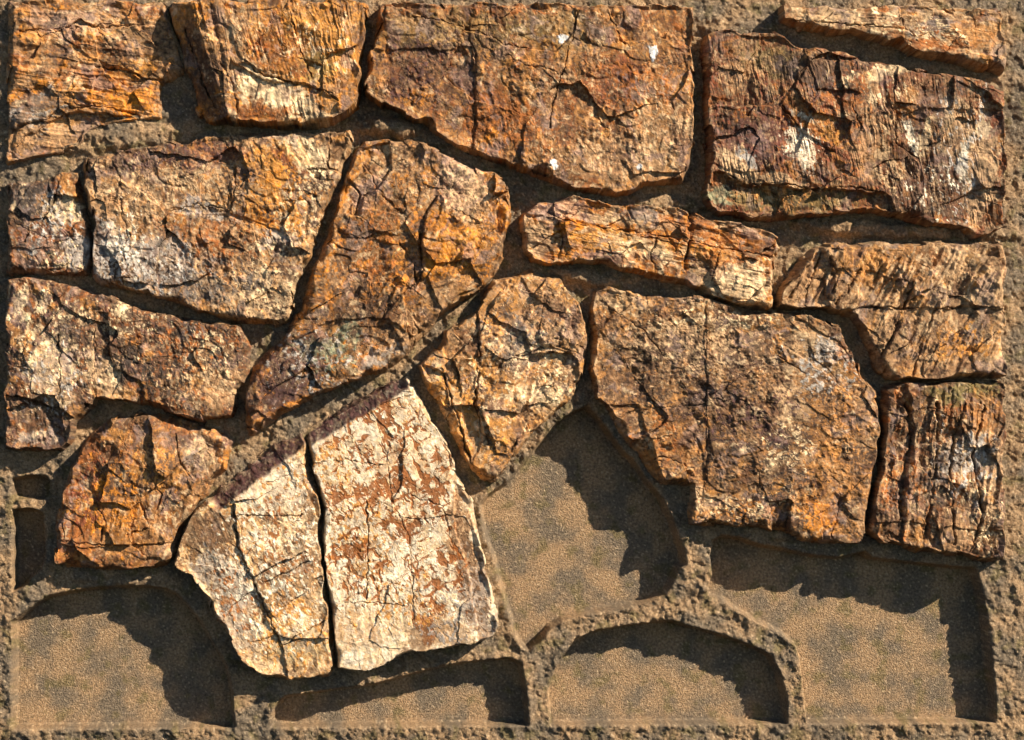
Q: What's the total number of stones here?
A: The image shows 17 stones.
